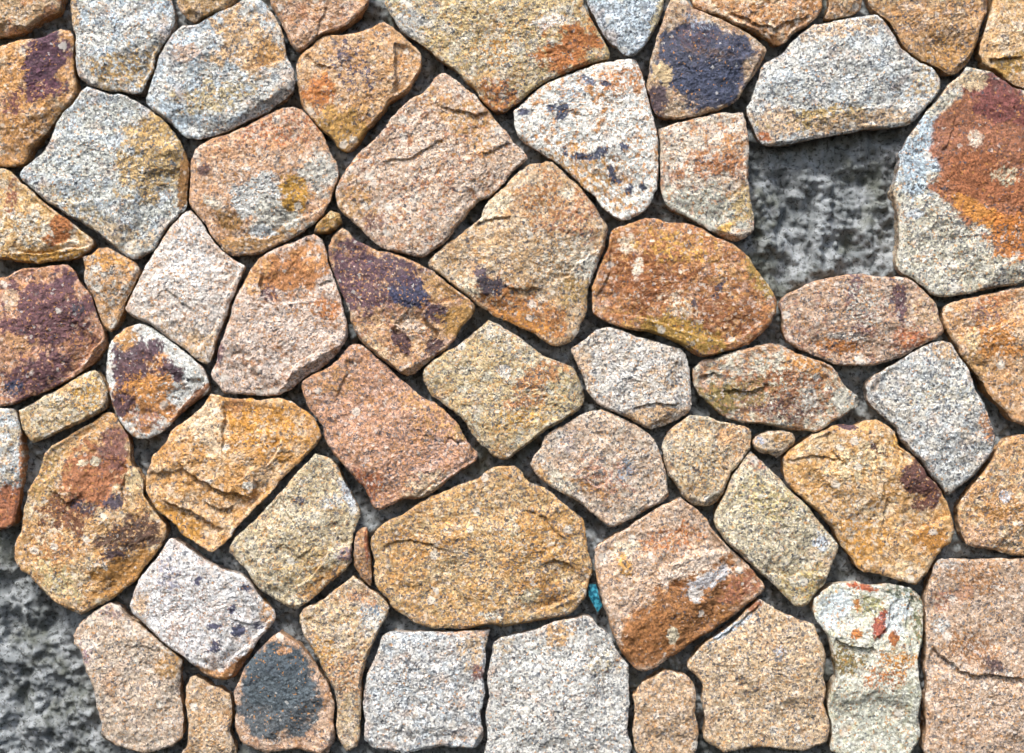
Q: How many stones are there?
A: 63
